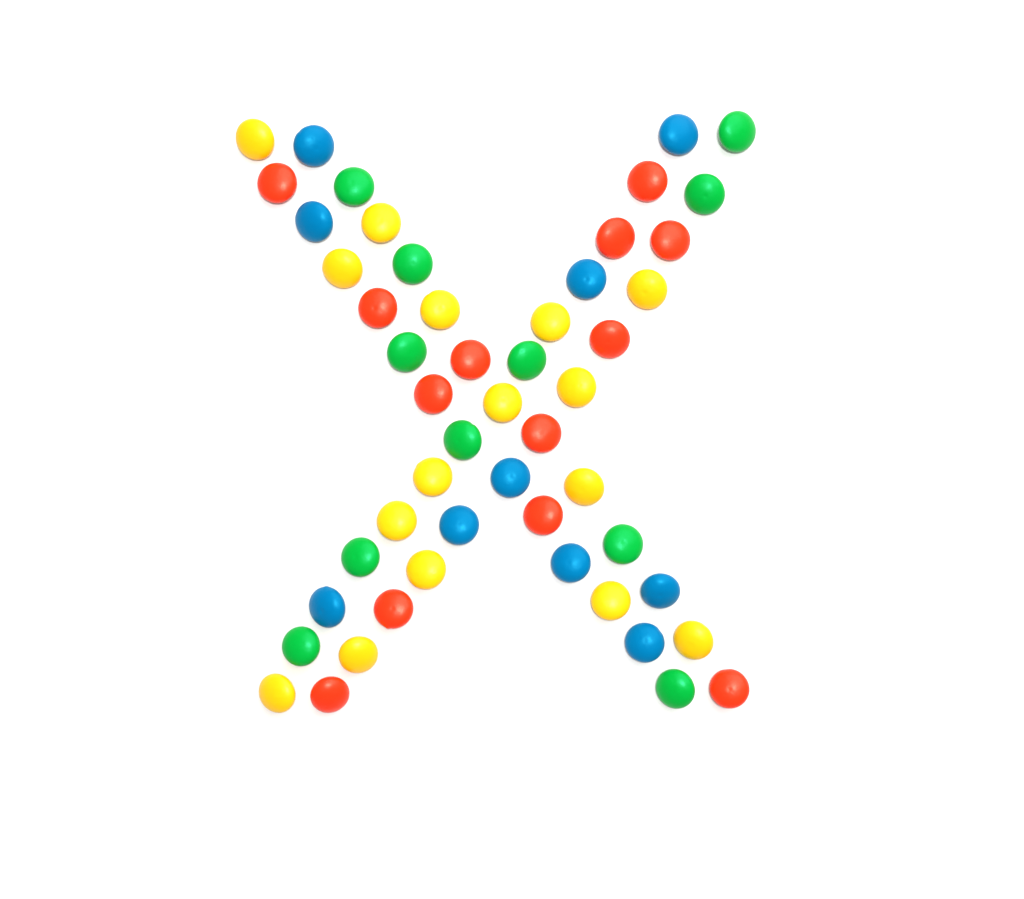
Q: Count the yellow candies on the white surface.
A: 16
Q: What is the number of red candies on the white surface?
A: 13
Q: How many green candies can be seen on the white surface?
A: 11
